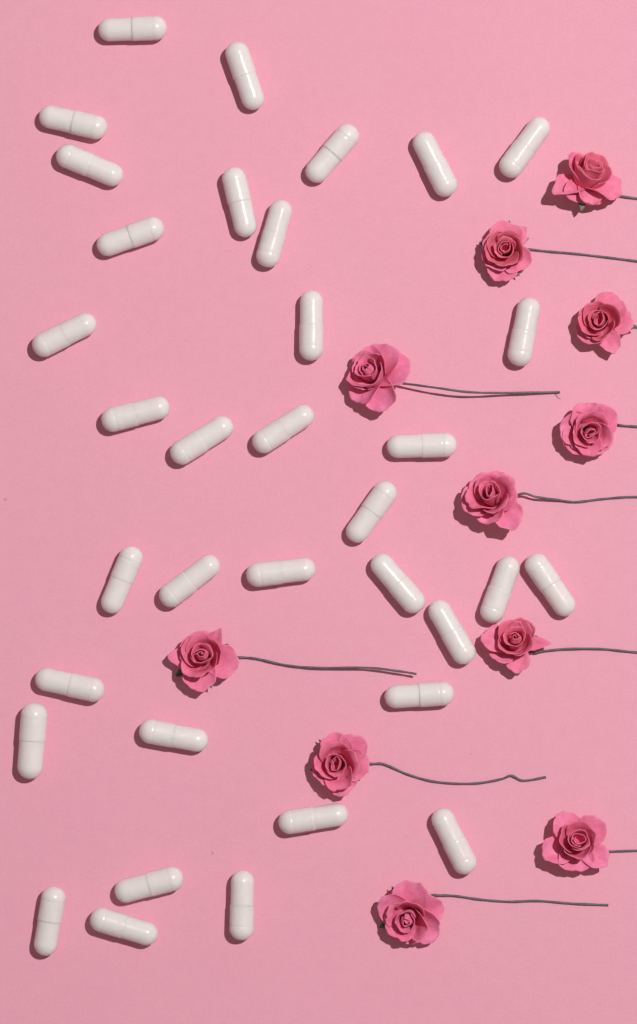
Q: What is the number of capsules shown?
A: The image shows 35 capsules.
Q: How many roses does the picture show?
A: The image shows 11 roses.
